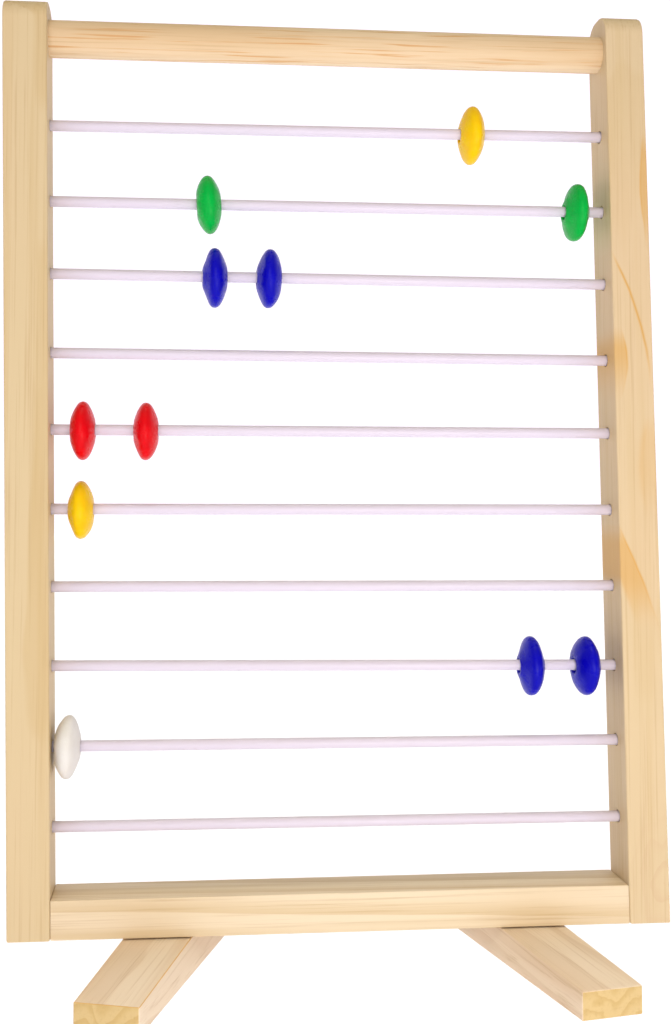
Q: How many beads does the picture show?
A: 11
